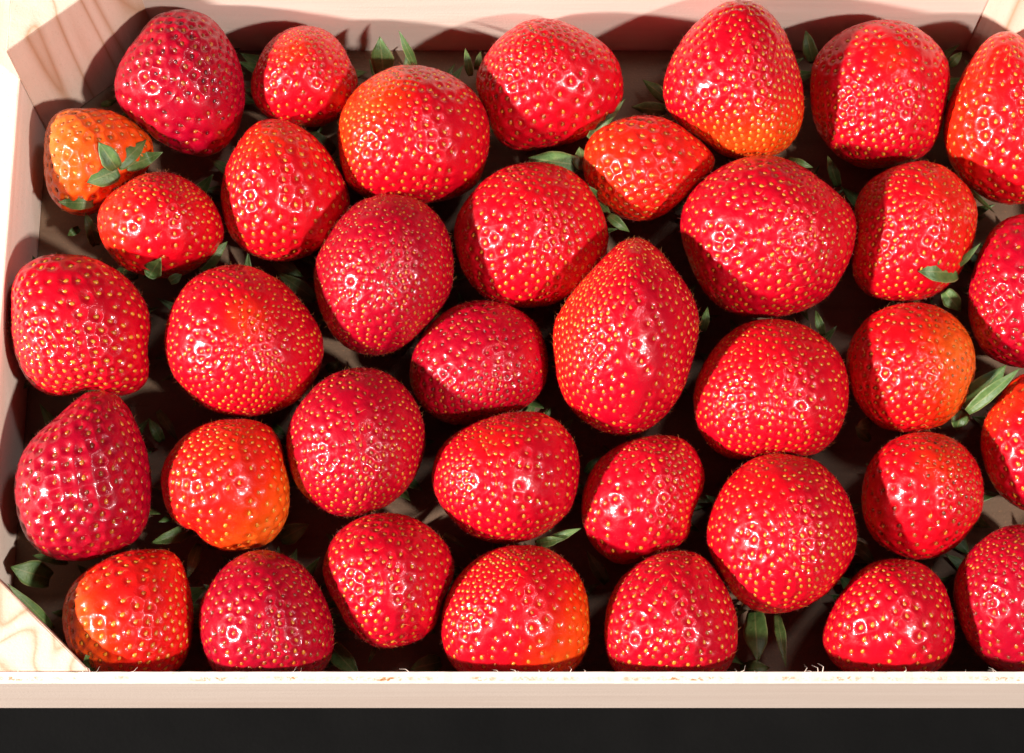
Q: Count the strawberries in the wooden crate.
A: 37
